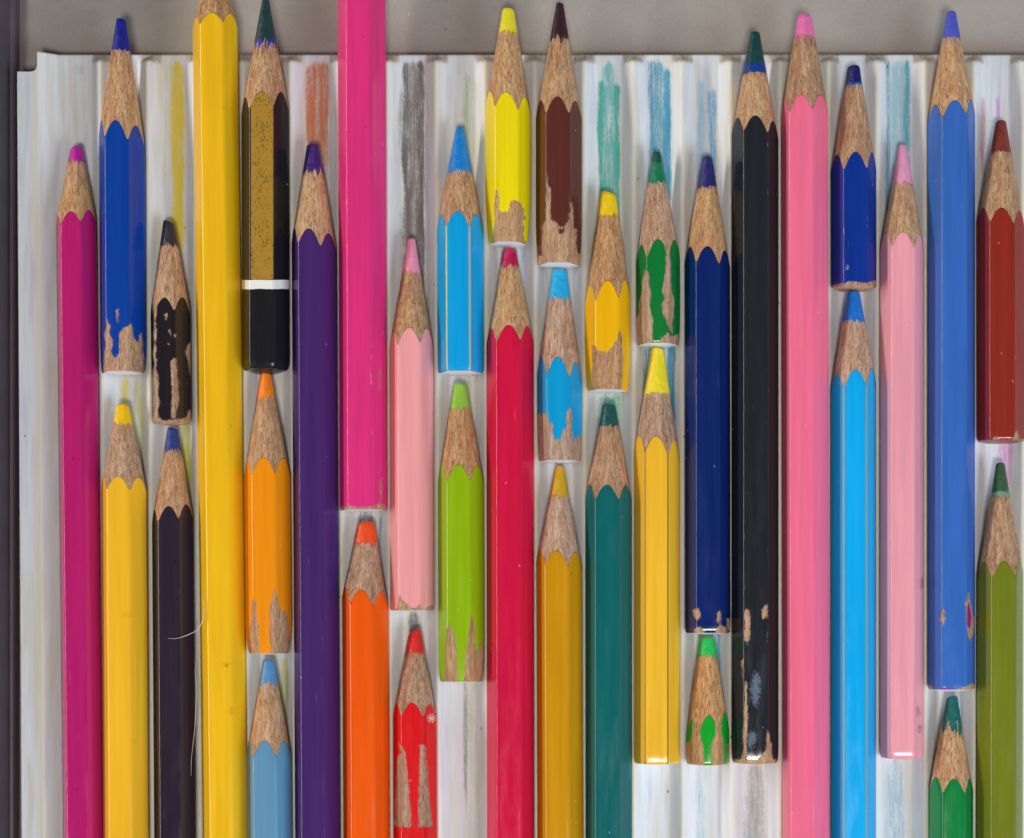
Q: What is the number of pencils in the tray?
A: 36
